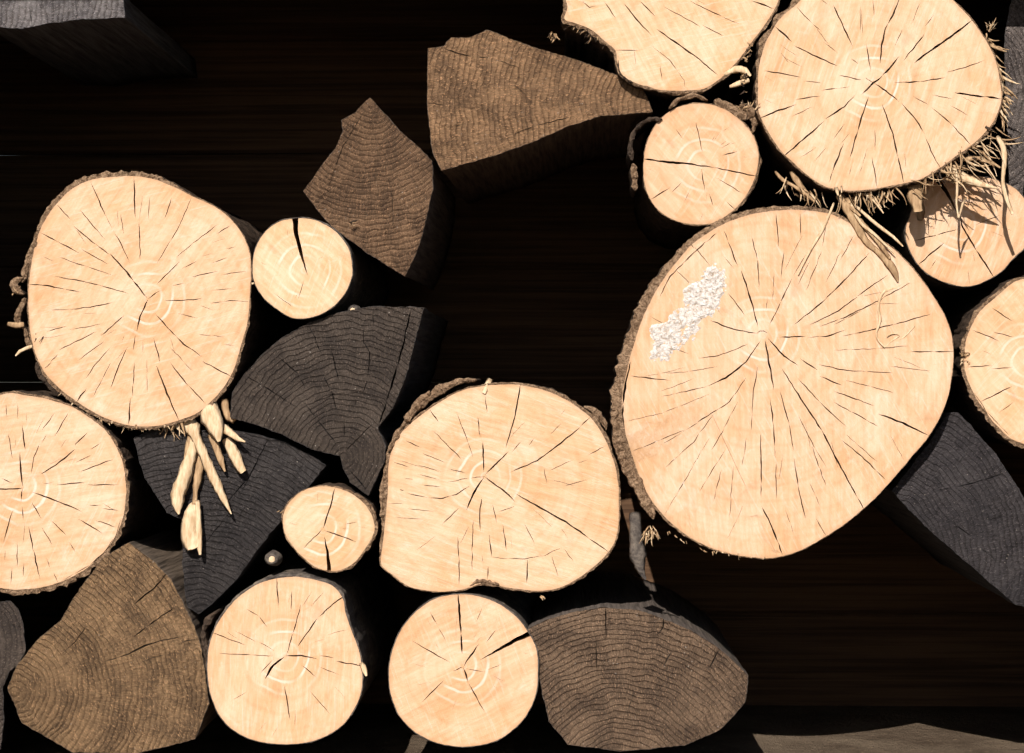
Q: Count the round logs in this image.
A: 13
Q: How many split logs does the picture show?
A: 10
